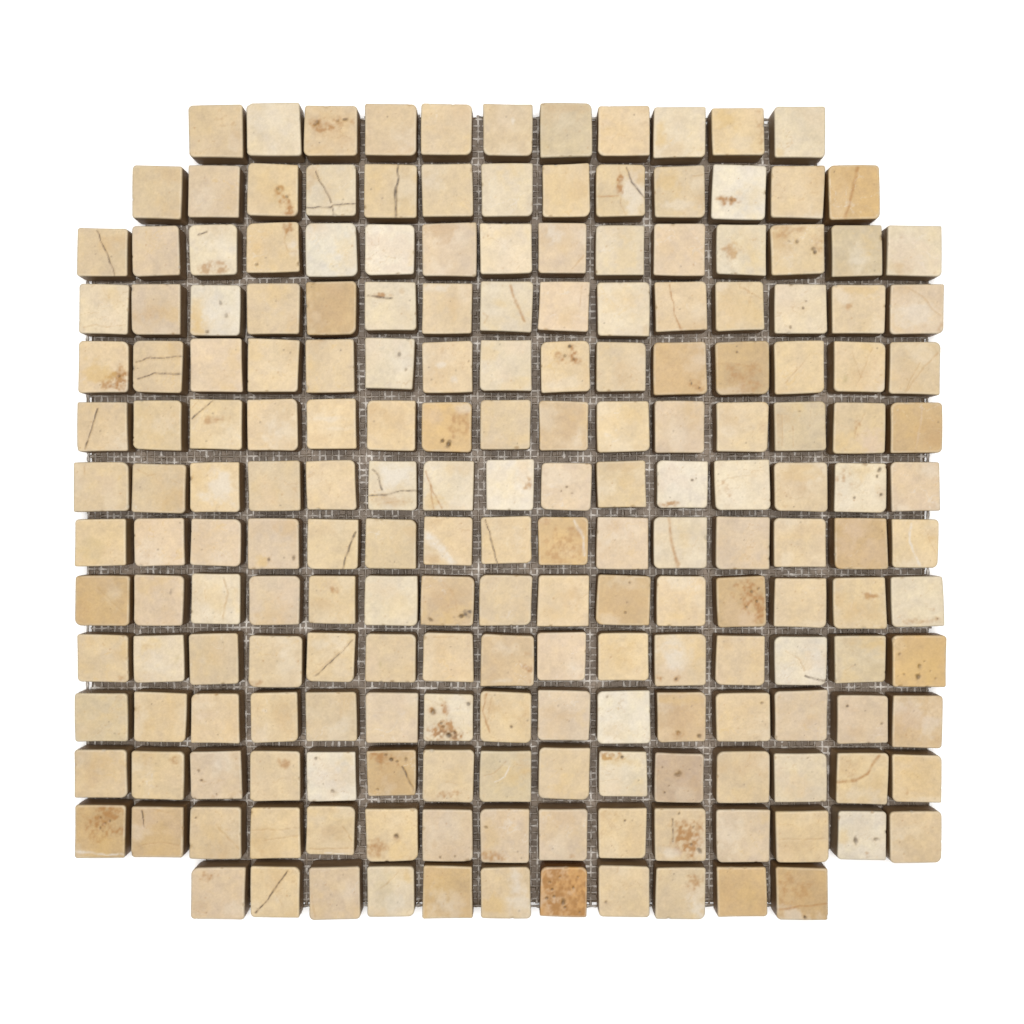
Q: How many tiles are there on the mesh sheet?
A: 200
